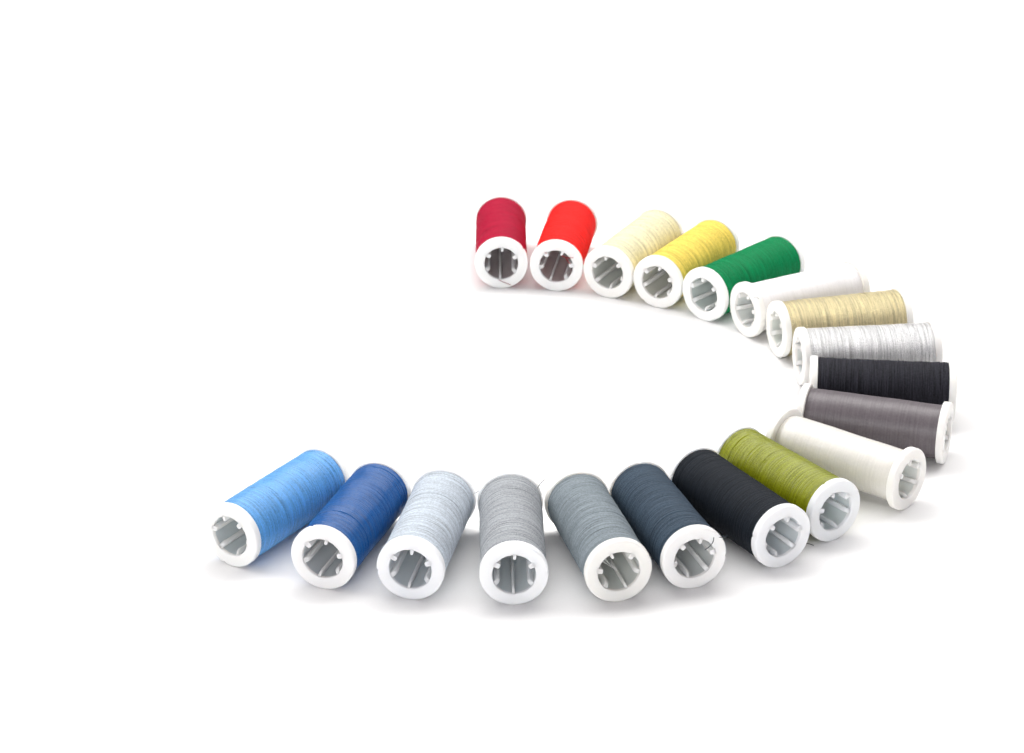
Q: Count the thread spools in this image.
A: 19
